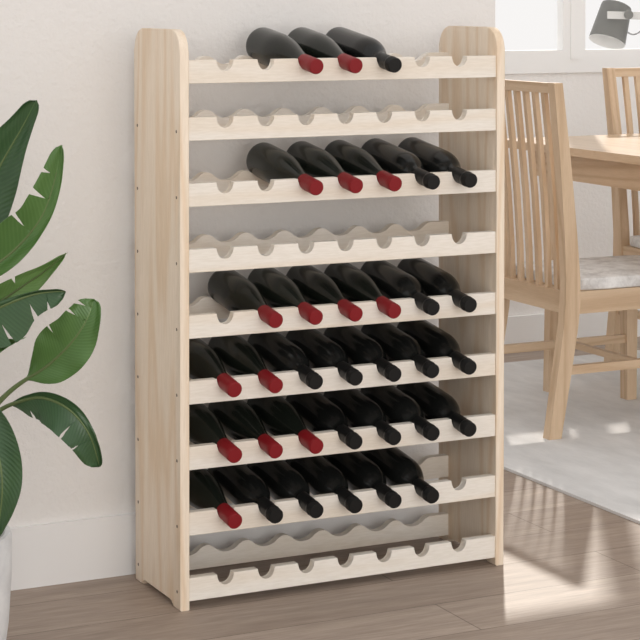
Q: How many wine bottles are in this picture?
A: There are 34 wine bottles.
